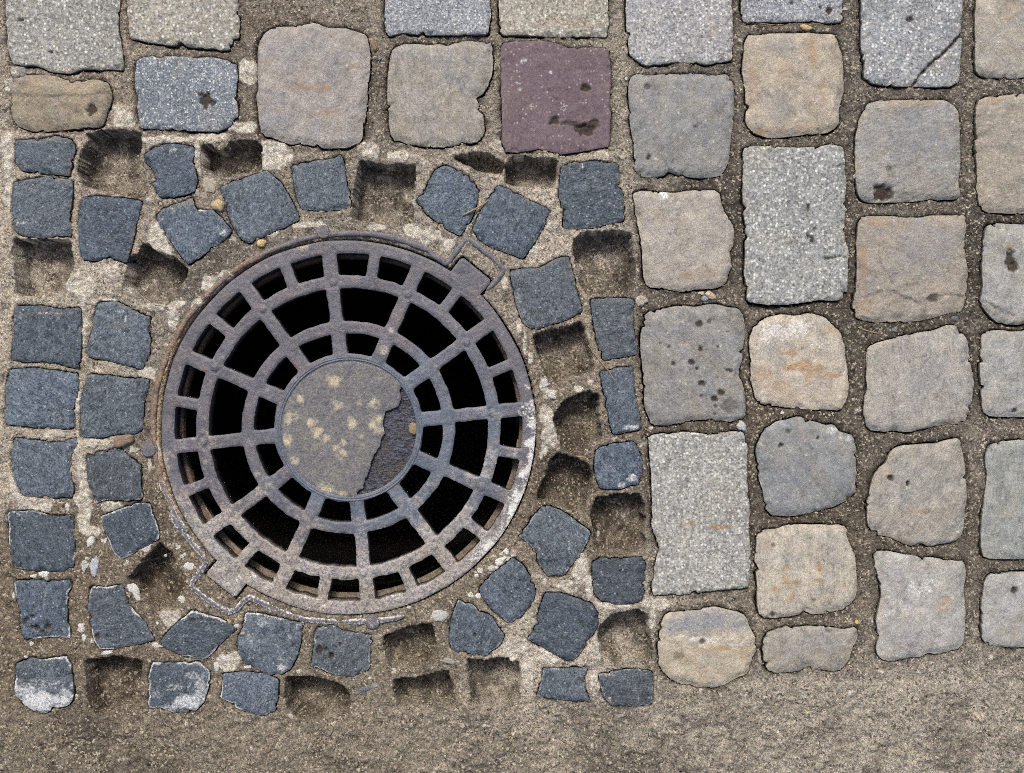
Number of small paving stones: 37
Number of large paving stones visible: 34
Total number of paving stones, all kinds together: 71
